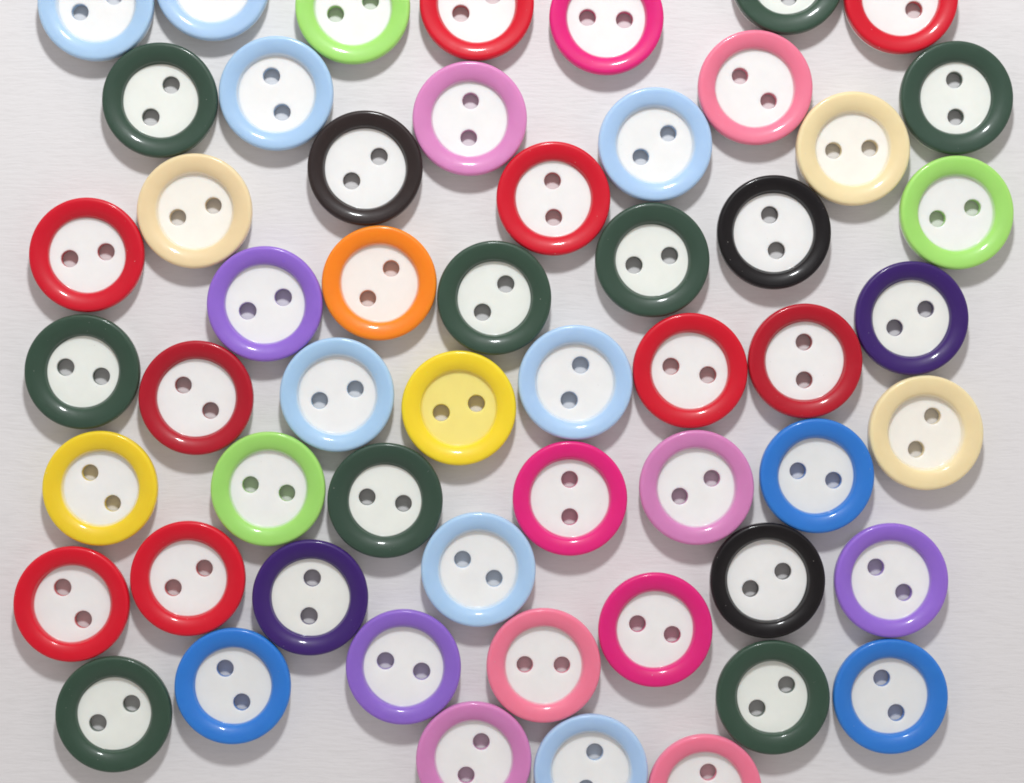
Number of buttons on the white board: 55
